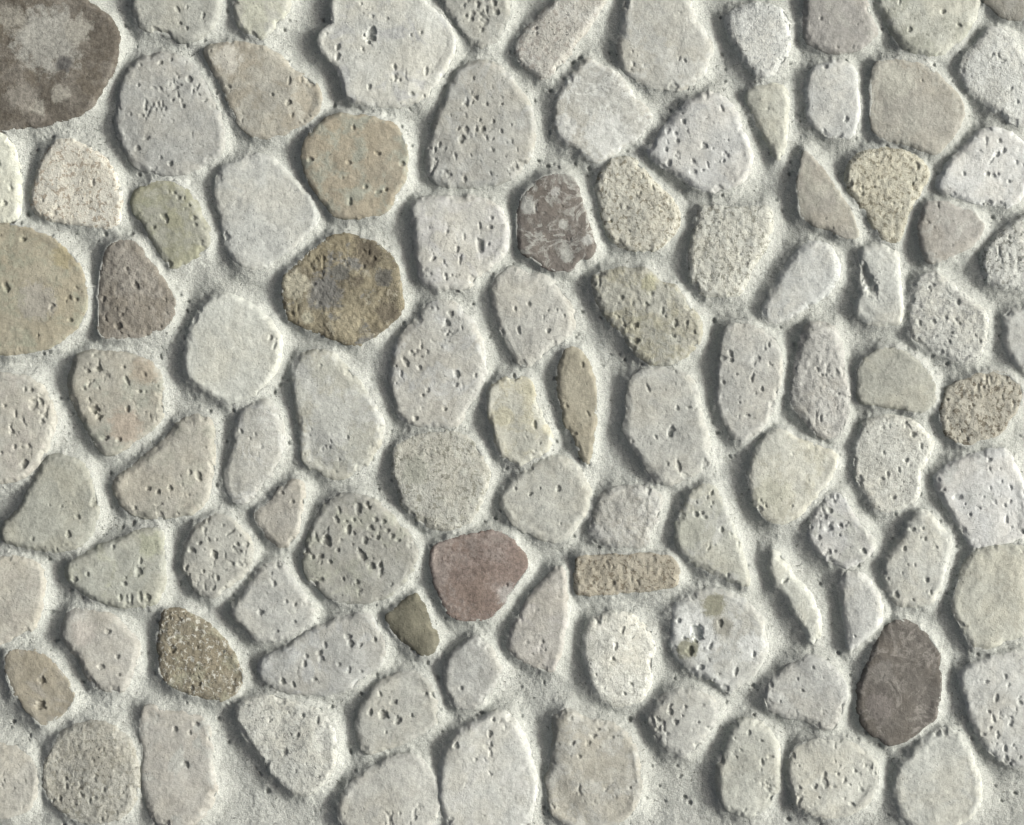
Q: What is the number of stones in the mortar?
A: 102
